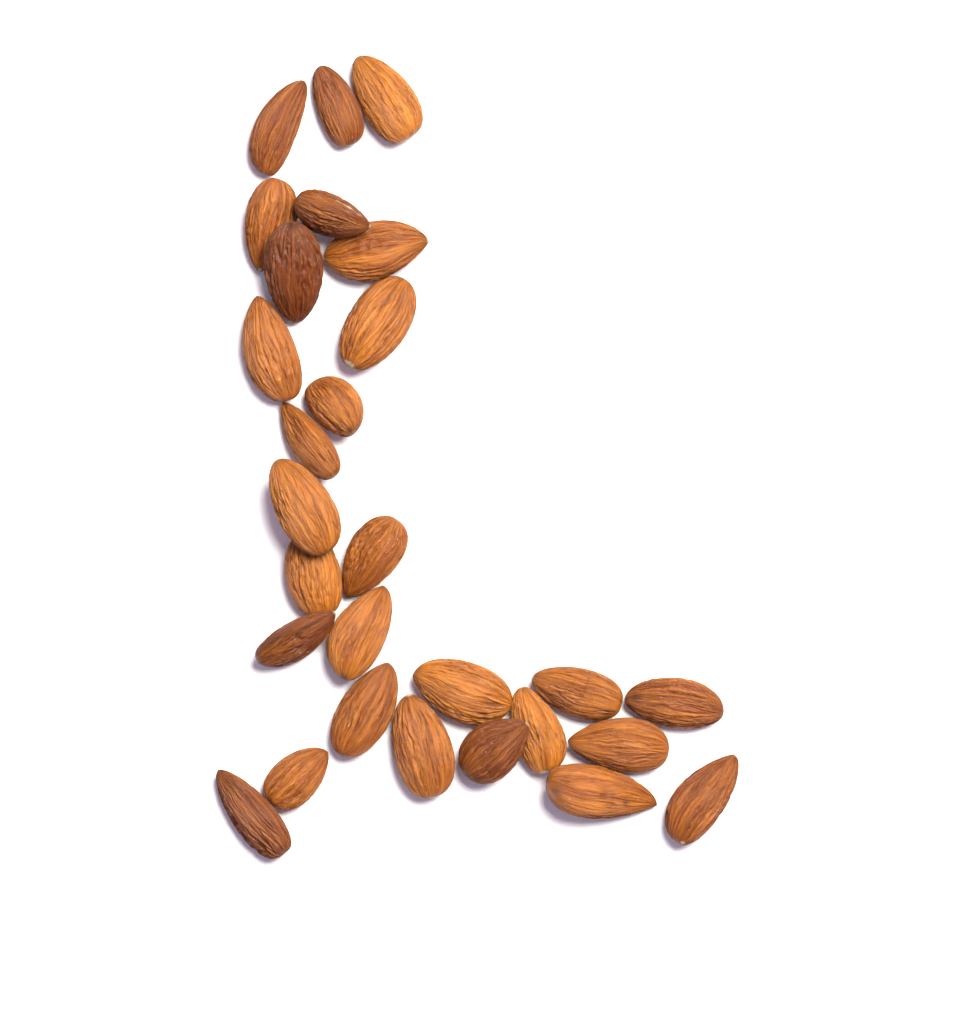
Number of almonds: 28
